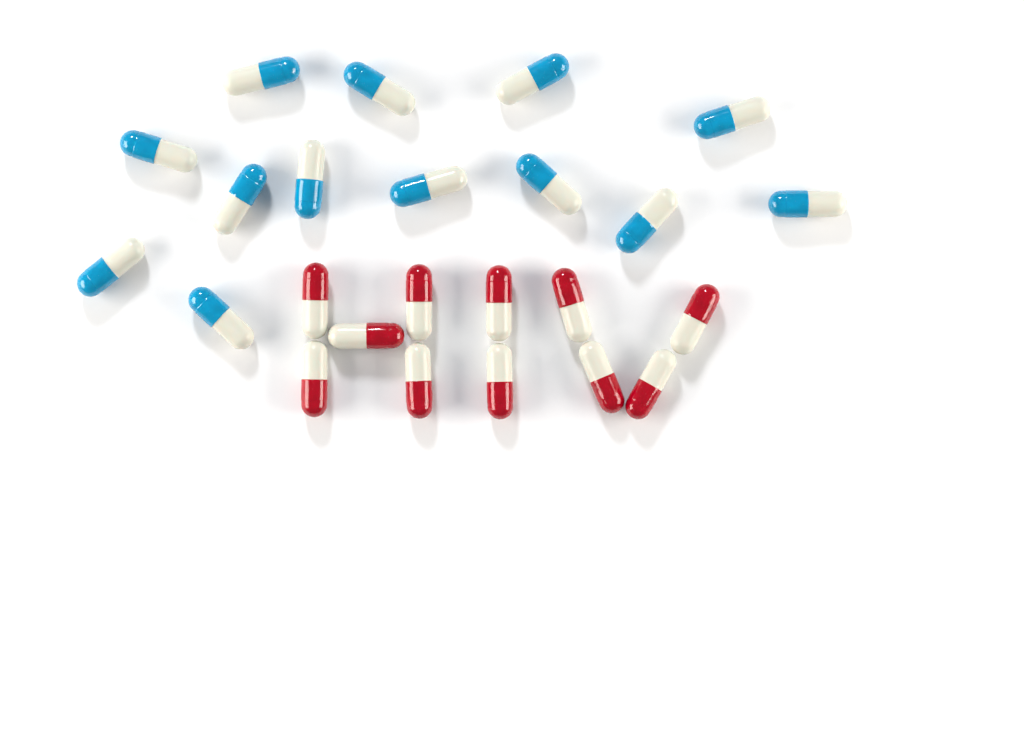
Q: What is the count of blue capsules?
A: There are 13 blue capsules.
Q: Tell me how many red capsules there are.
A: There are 11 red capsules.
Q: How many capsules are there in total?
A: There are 24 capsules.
